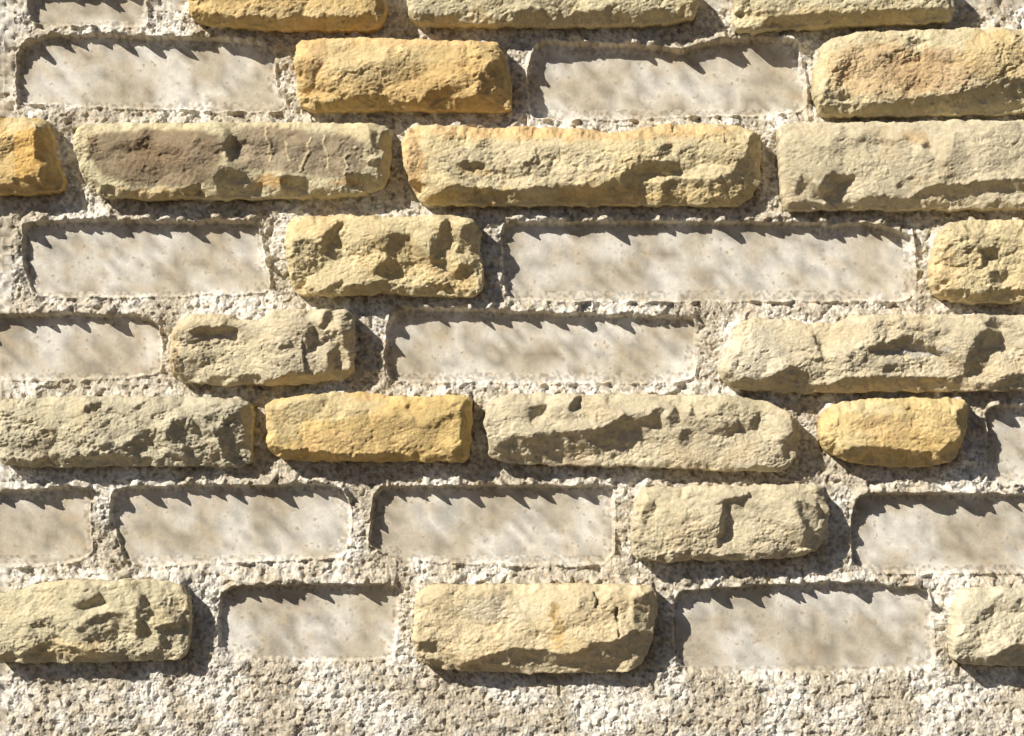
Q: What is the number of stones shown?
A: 21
